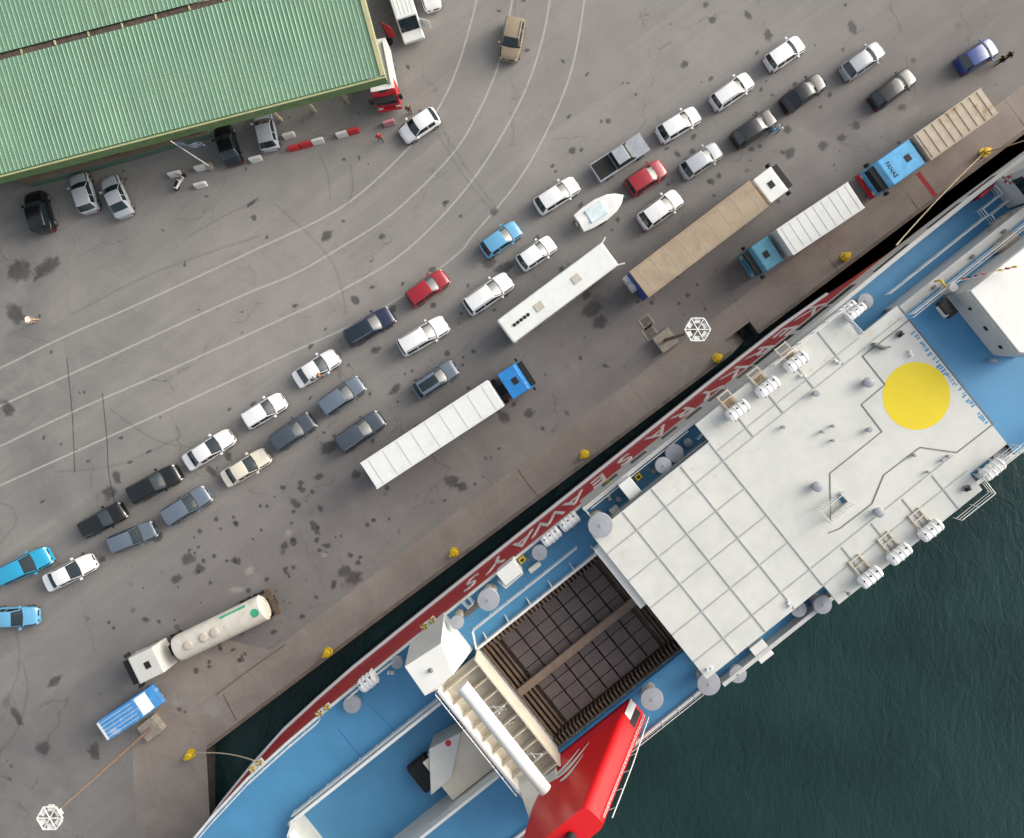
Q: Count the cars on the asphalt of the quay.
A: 41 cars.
